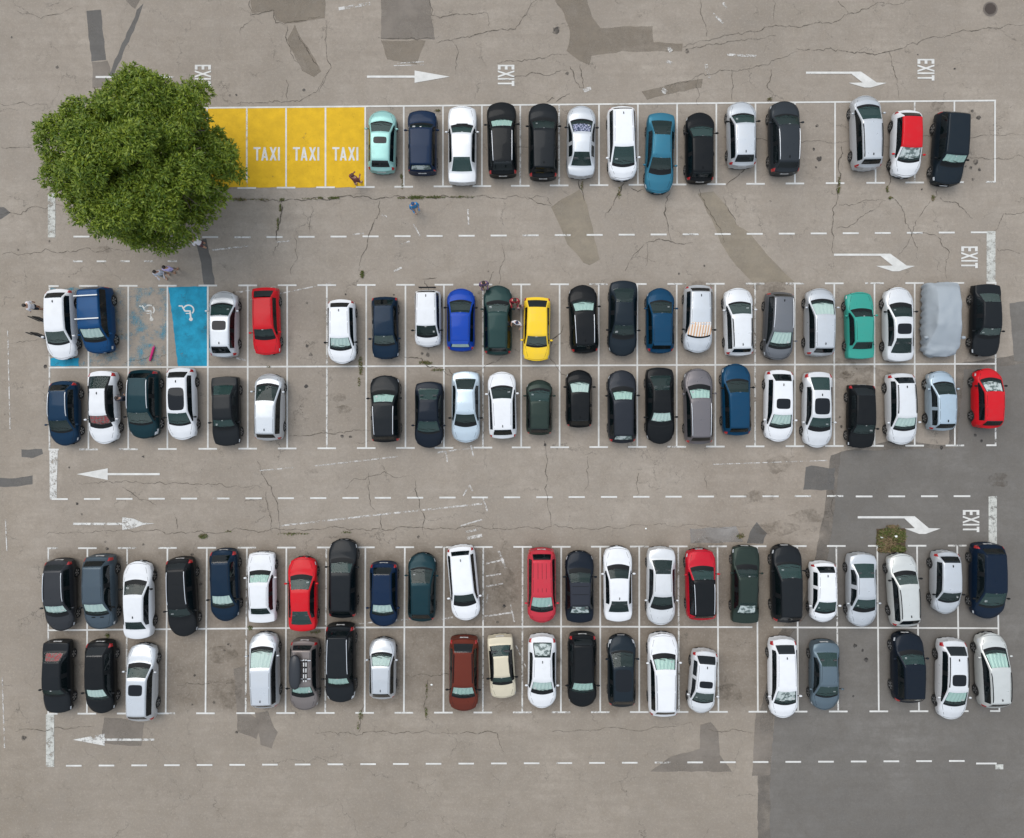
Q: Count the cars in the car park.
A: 99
